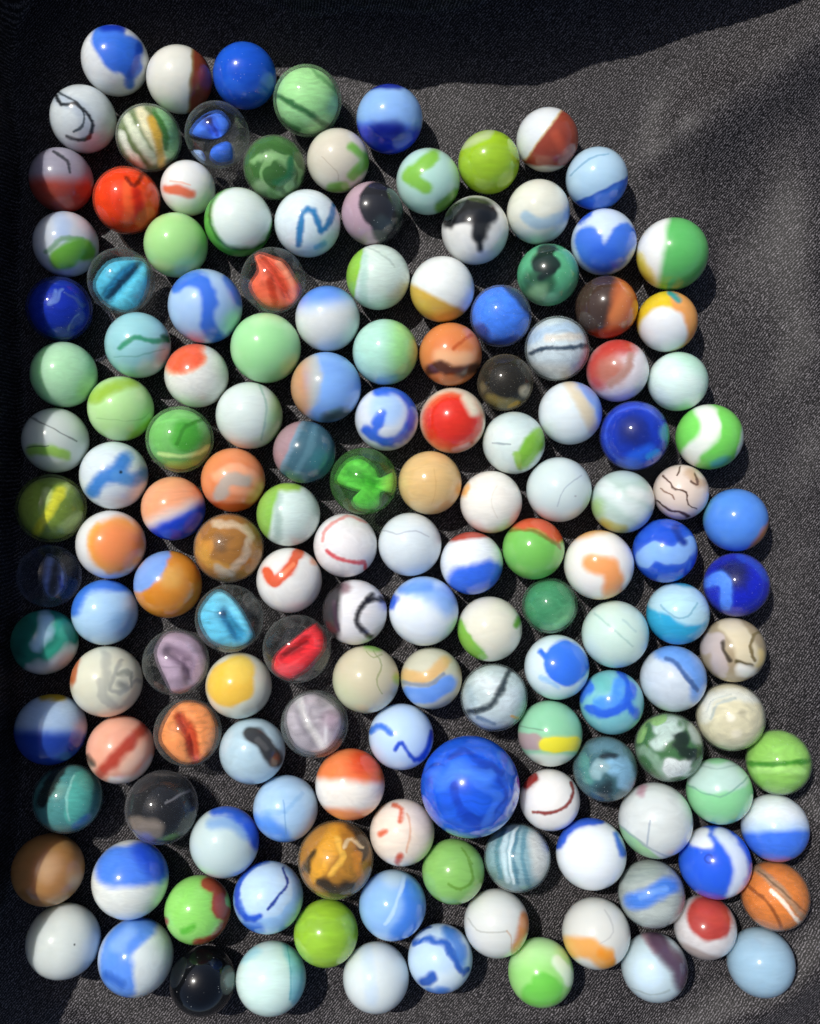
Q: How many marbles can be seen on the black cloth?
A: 150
